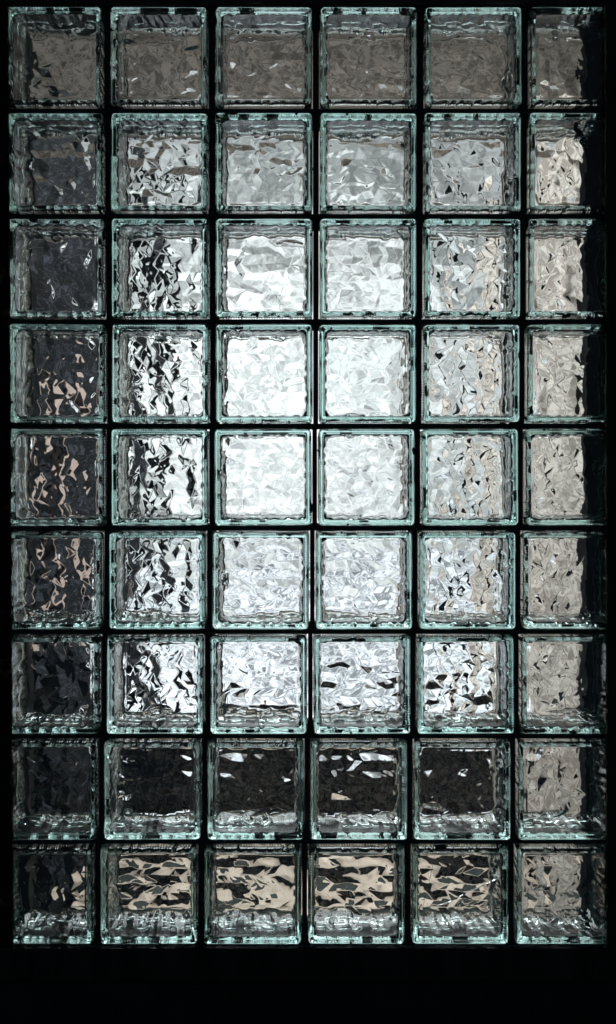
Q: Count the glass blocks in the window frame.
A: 54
